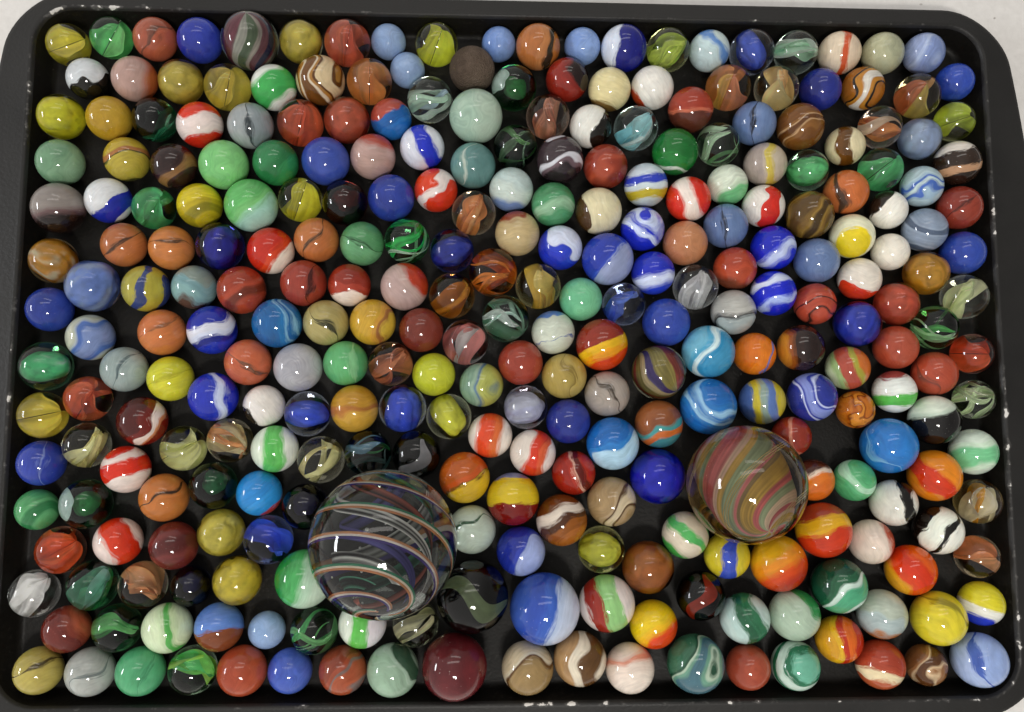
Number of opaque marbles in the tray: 199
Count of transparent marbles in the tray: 92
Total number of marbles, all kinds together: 291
